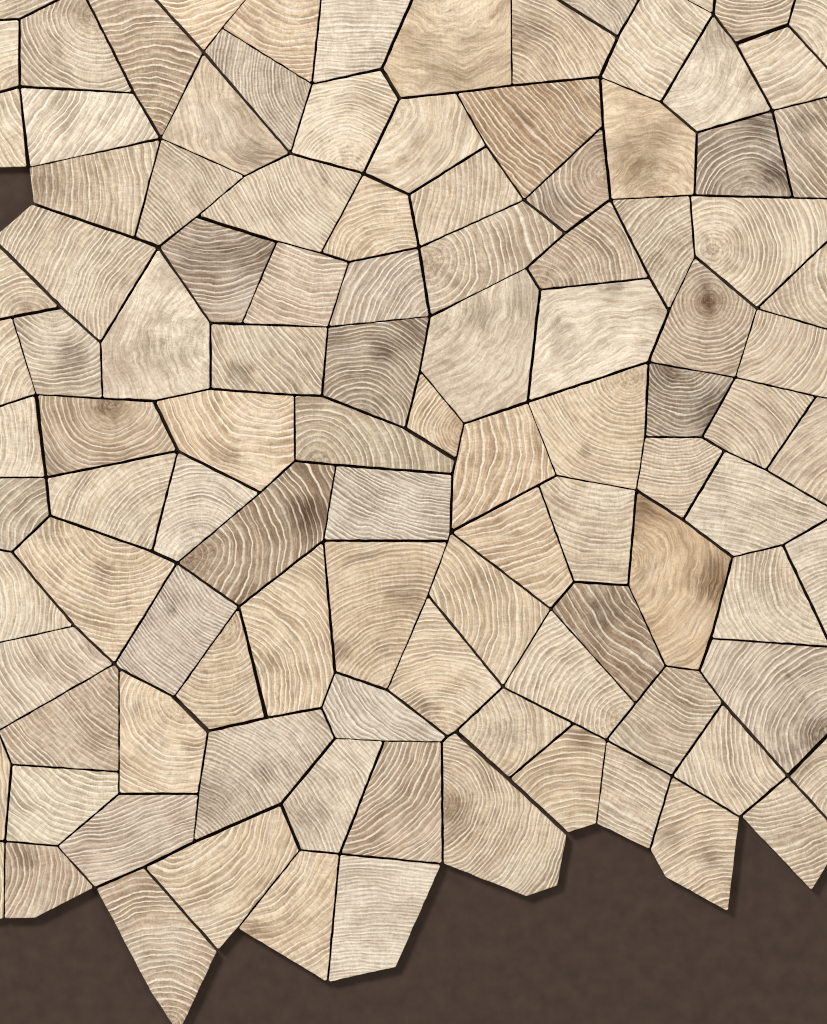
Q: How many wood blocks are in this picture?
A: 109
